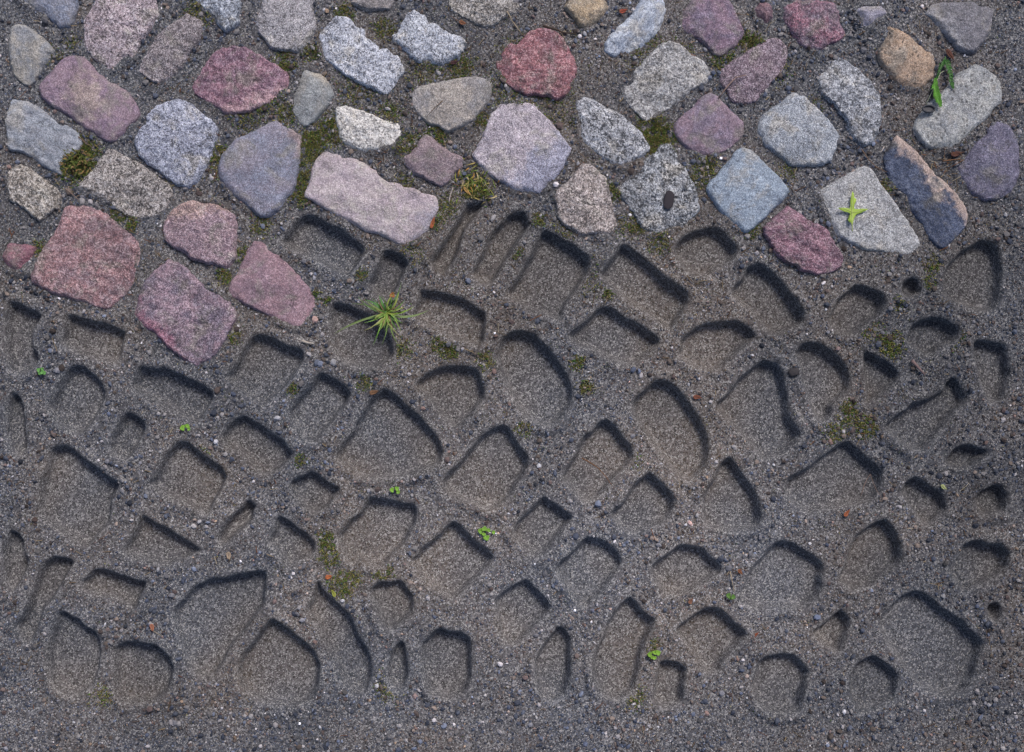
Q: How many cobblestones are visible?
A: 51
